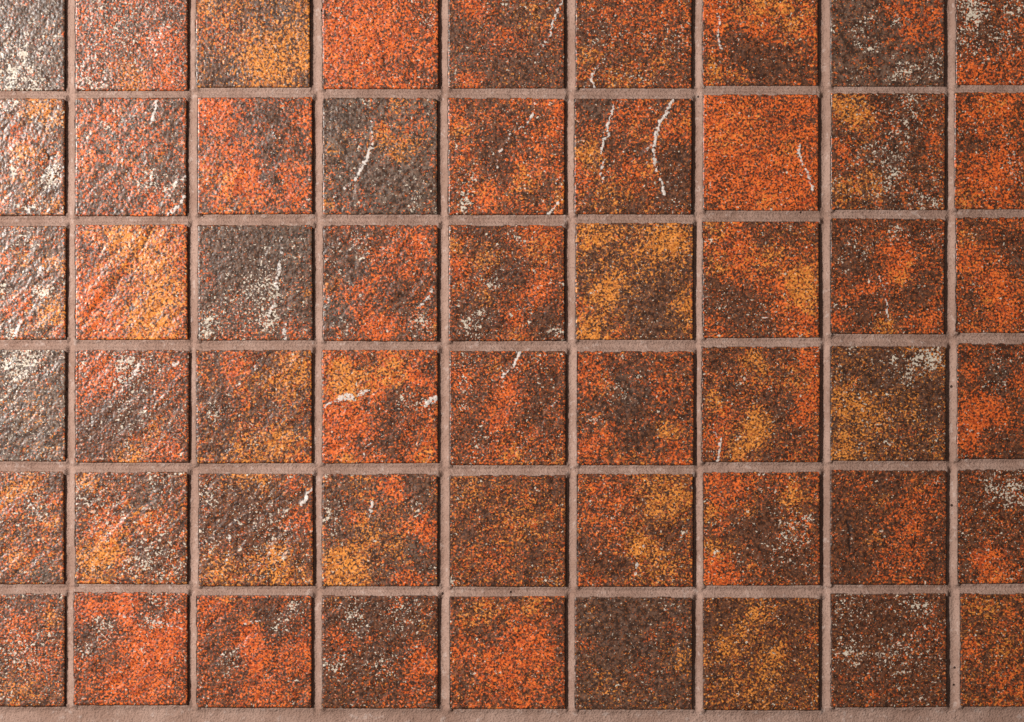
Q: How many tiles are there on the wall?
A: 54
